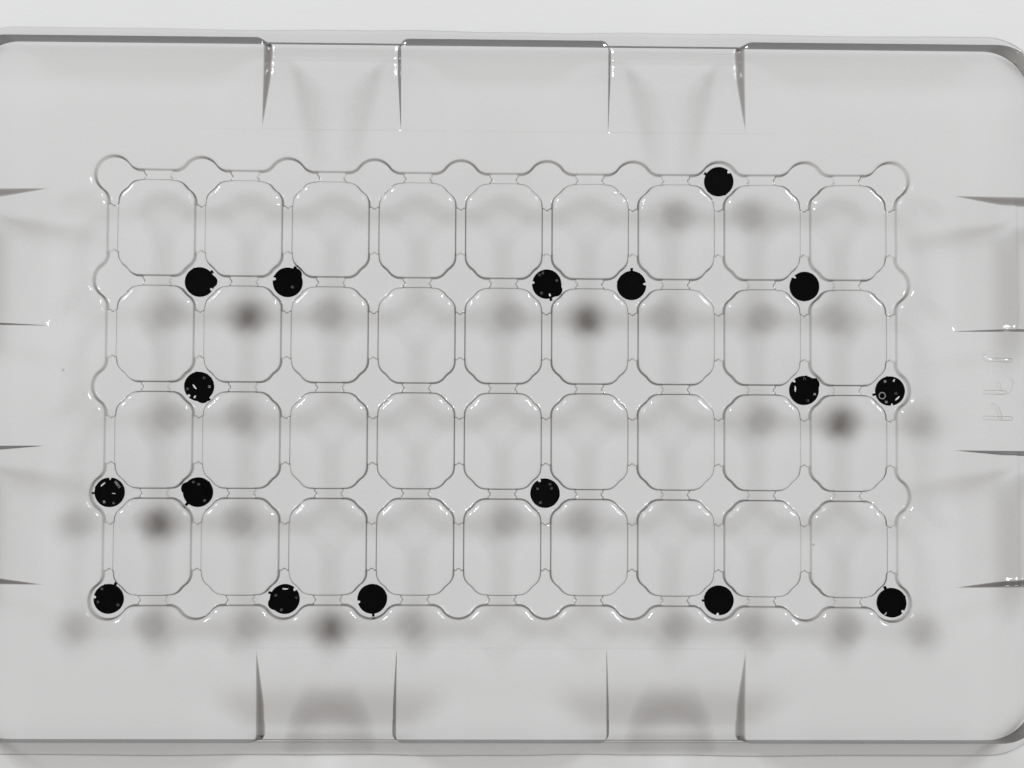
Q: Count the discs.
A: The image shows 17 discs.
